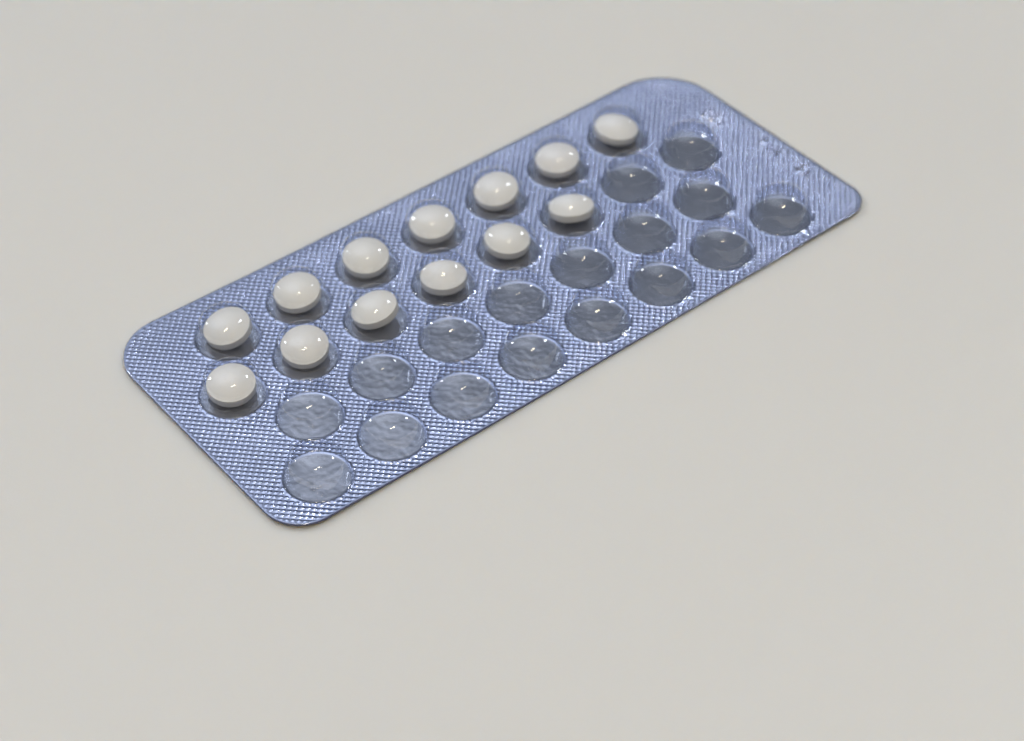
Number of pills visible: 13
